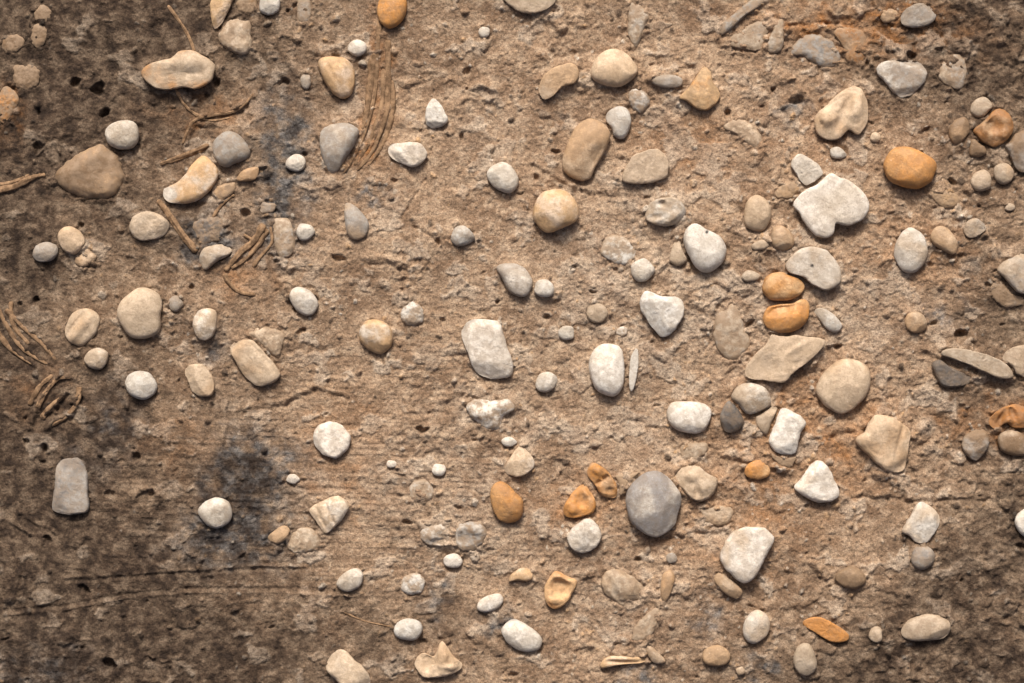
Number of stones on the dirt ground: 188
